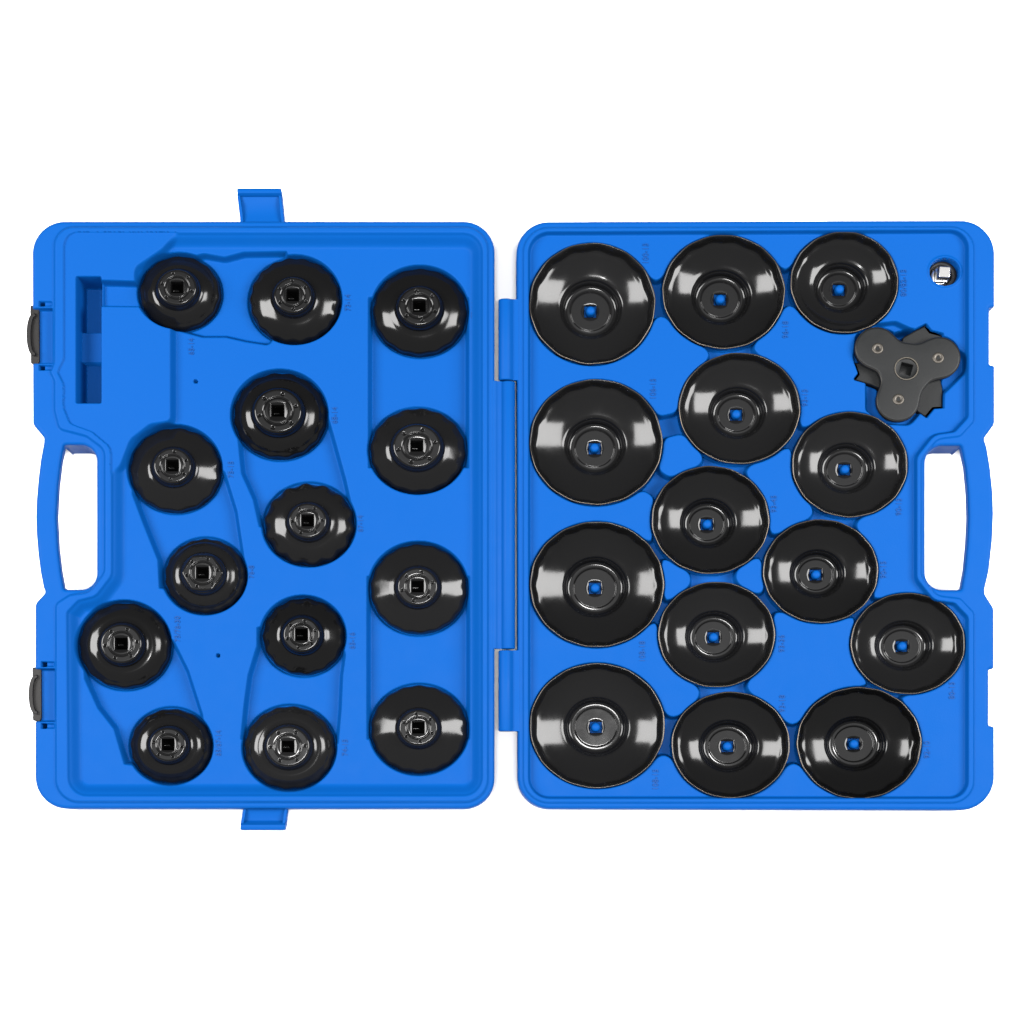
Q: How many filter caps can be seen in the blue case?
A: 28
